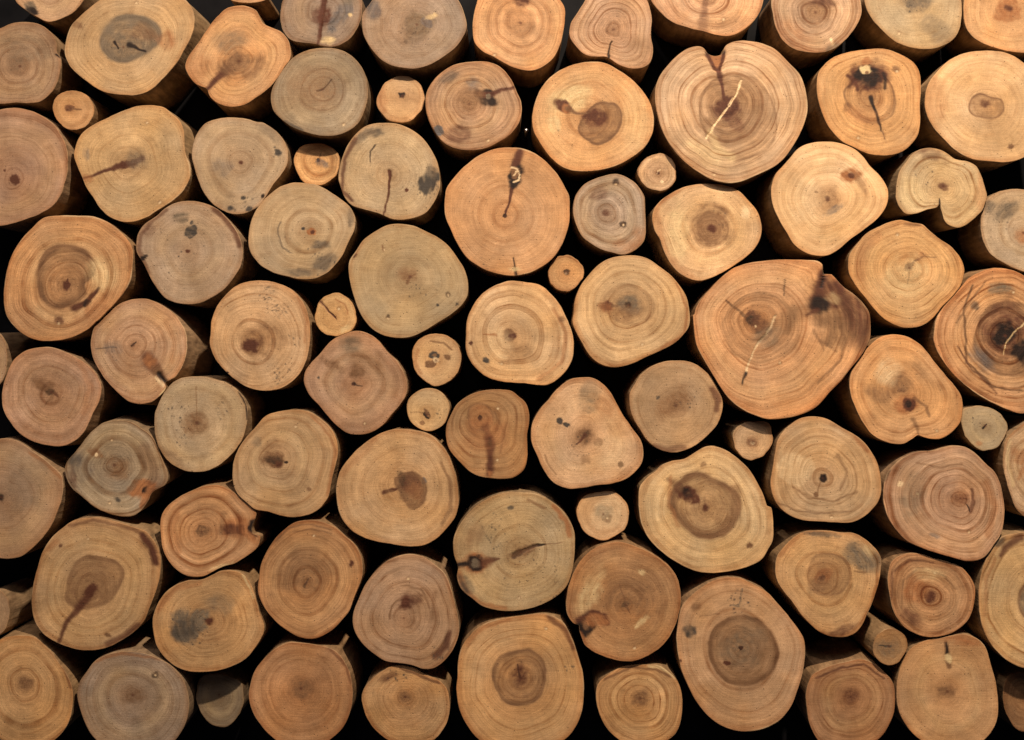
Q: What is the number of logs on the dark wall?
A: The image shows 90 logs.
